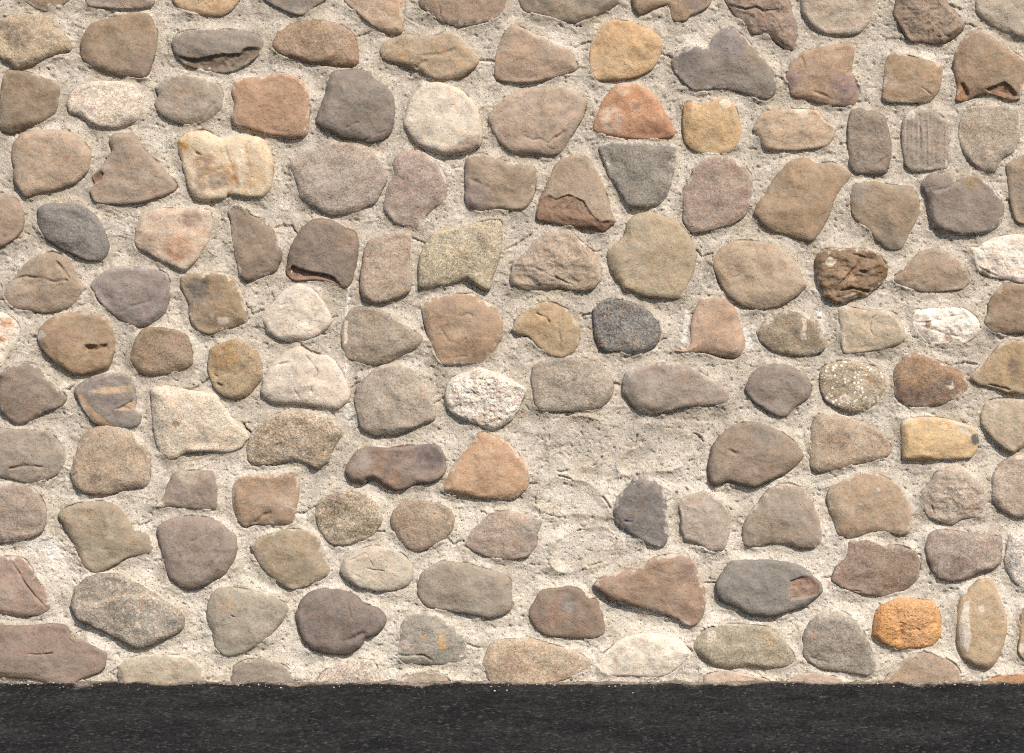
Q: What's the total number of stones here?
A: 144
